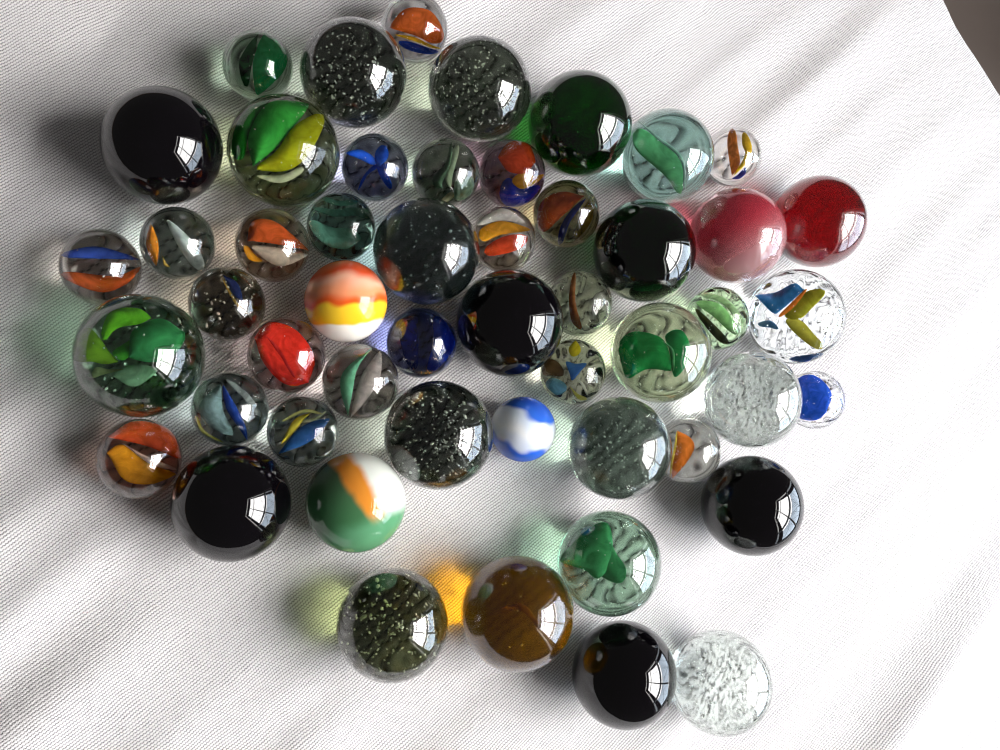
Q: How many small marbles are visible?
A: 26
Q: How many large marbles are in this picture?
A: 25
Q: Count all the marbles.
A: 51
